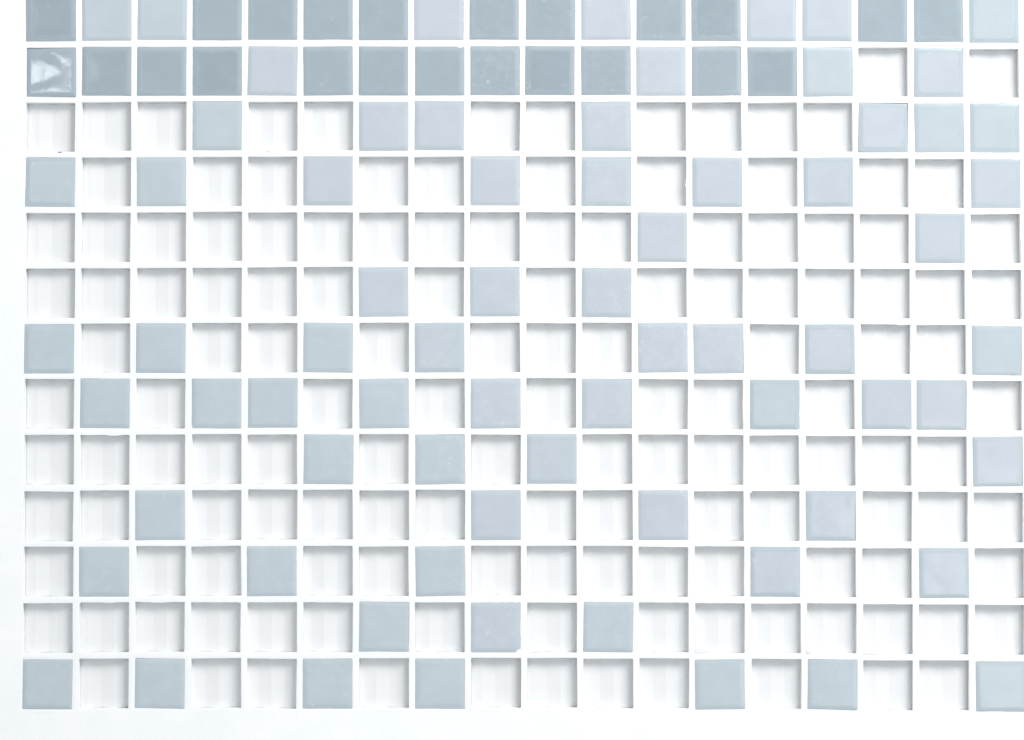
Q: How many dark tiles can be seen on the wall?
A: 23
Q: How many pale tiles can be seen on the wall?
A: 71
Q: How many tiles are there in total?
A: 94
